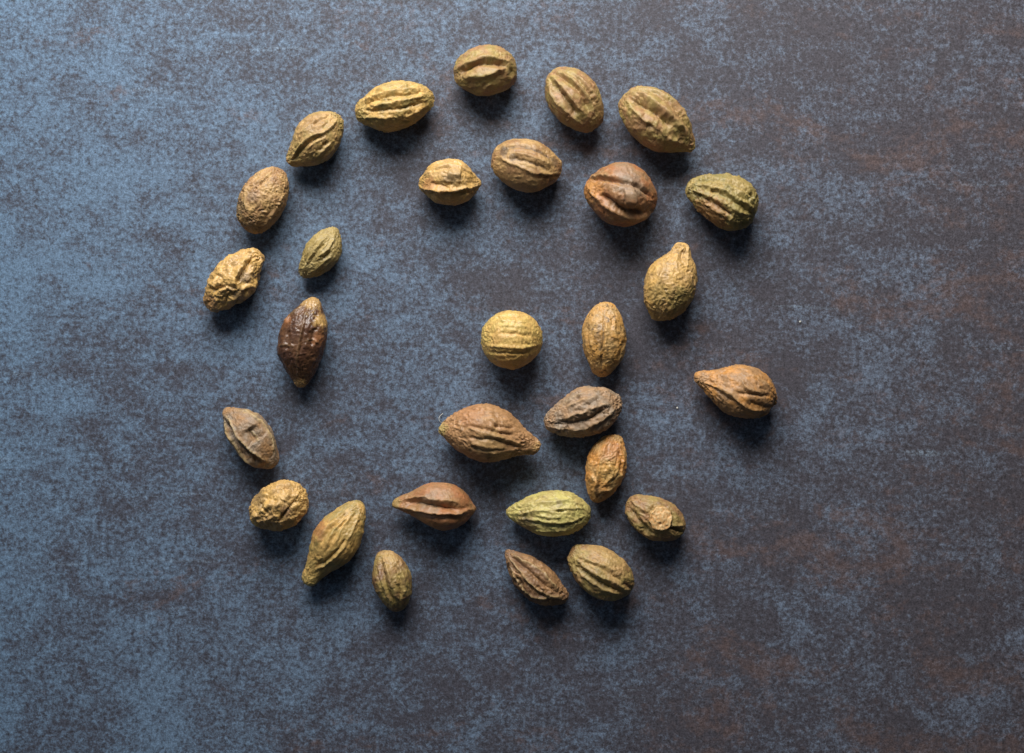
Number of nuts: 29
